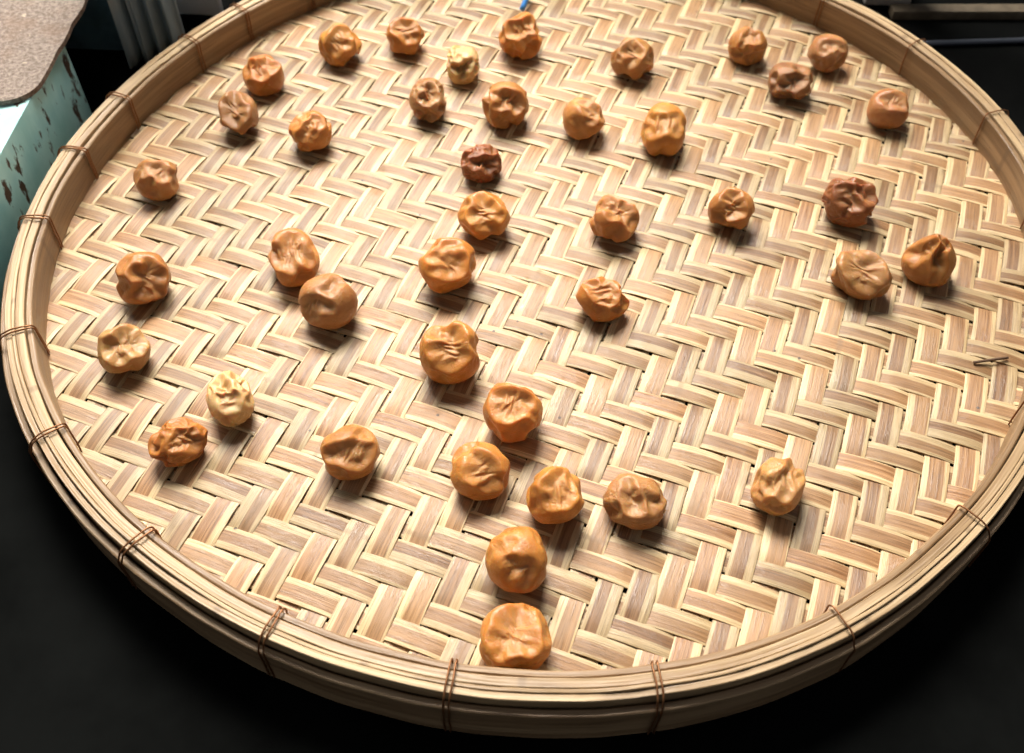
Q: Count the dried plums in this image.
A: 41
